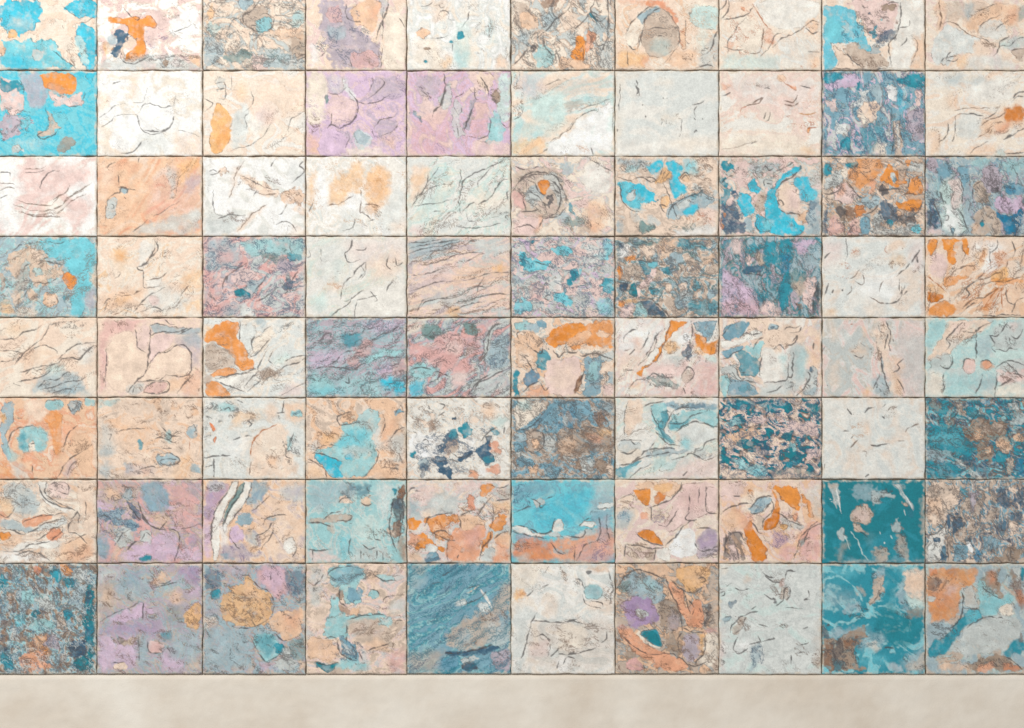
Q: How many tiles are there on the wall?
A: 80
